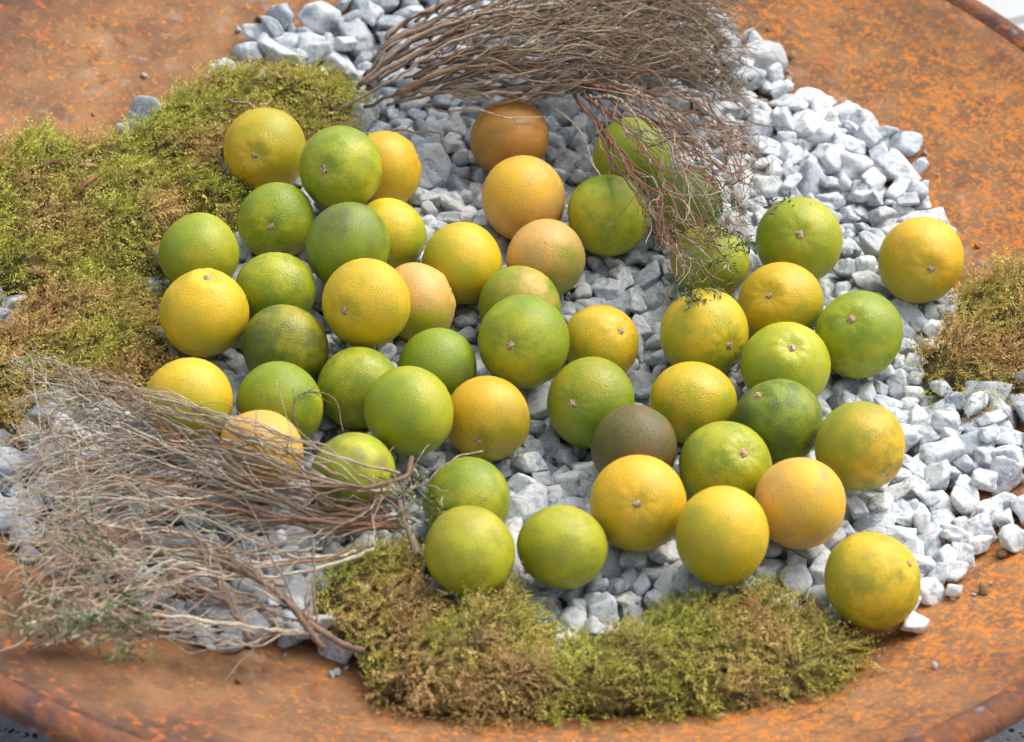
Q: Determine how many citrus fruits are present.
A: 50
